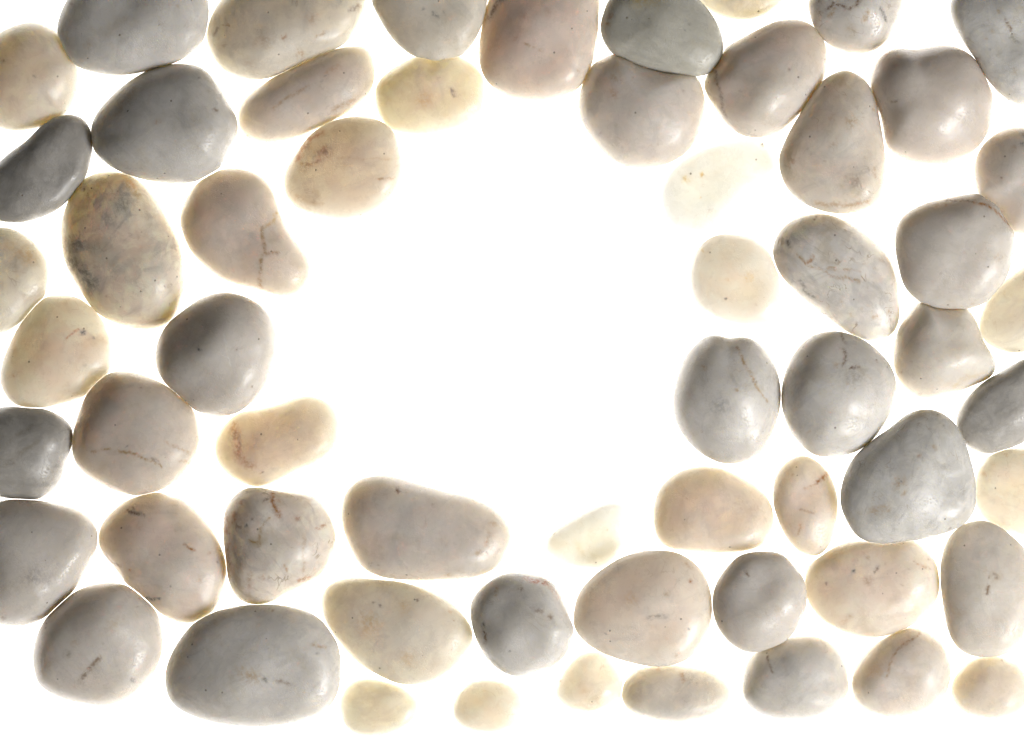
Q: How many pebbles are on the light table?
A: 60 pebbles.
